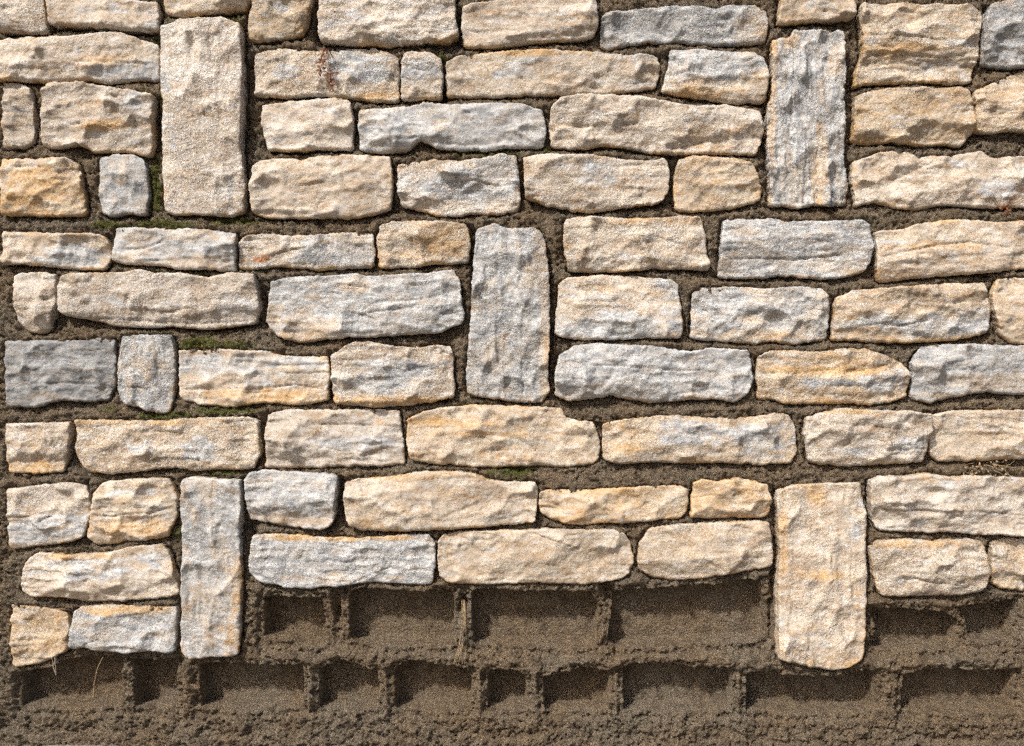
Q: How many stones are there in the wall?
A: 77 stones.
